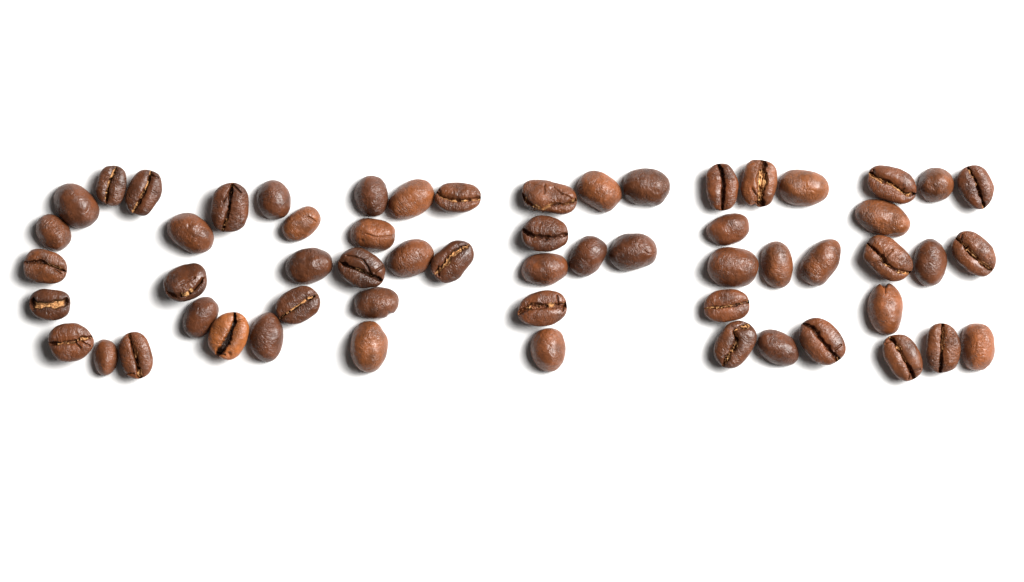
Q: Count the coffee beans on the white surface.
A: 59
